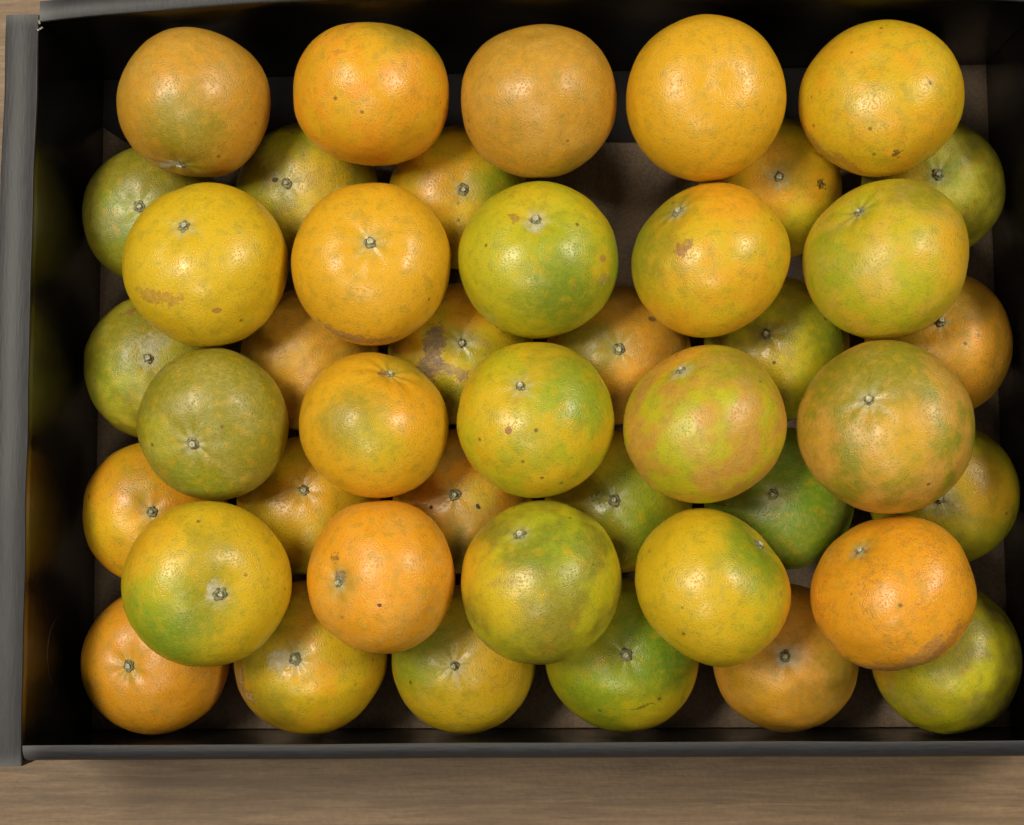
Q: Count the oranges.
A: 43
